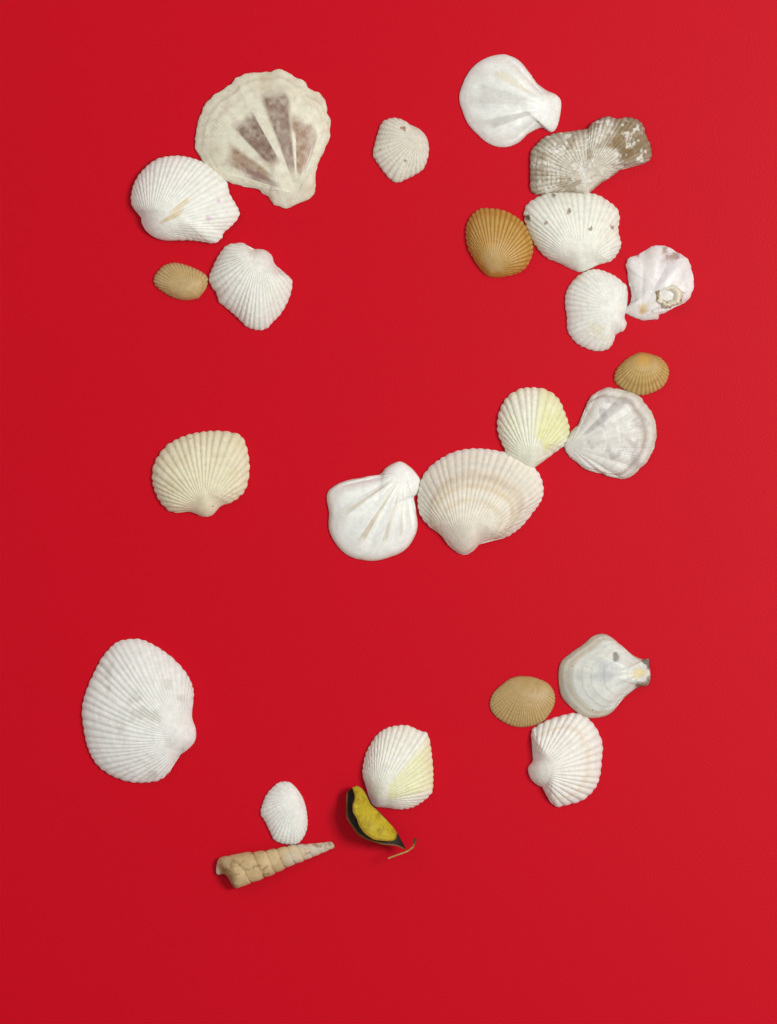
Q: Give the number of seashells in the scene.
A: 24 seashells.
